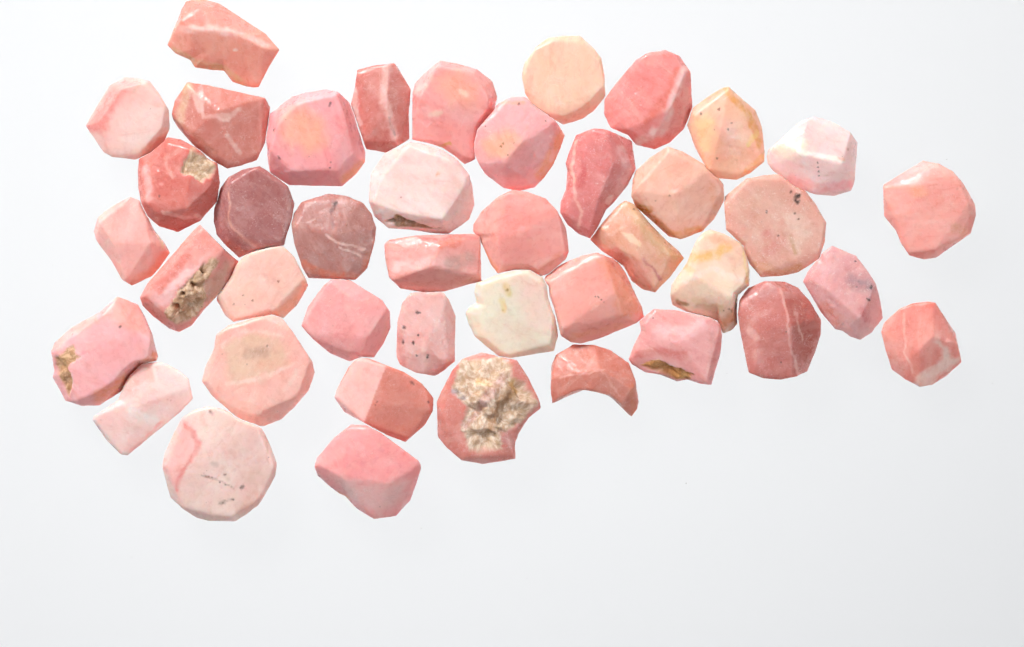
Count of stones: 42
